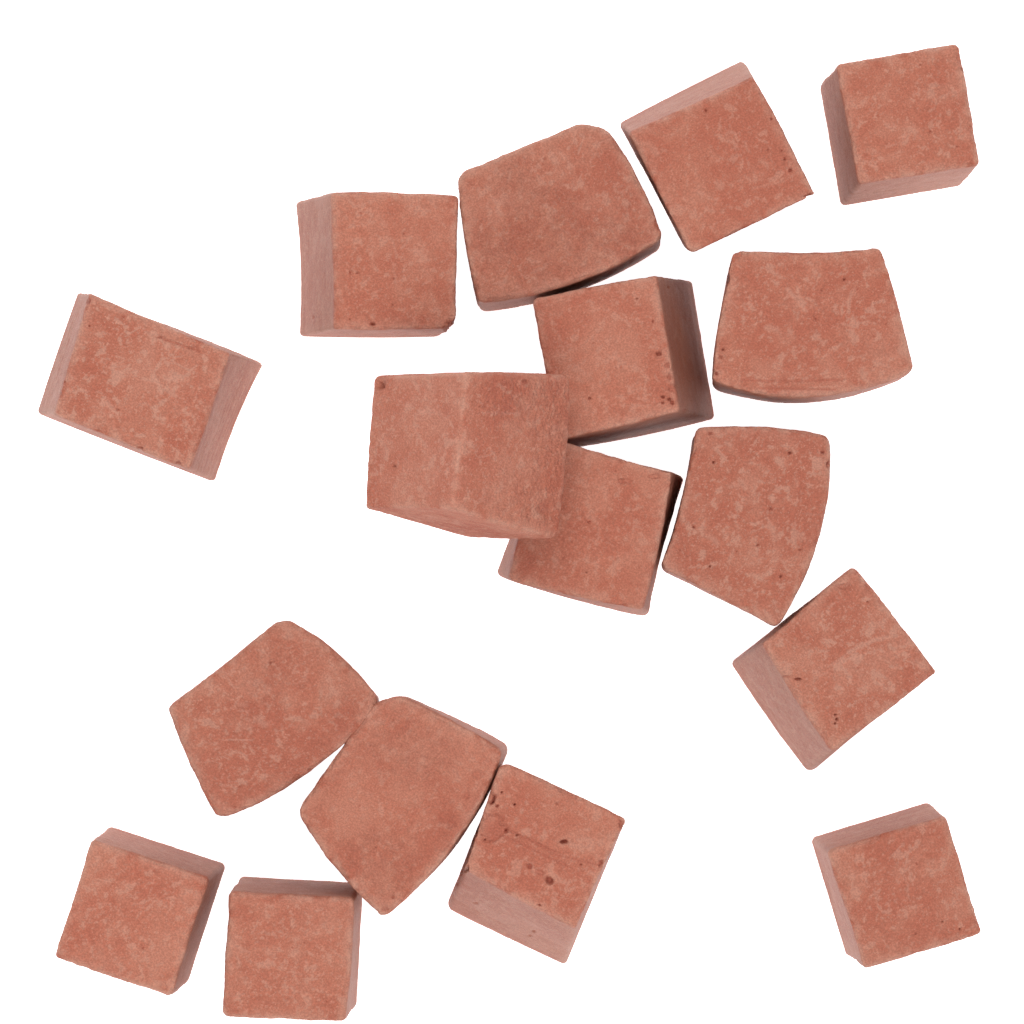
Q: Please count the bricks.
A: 17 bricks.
